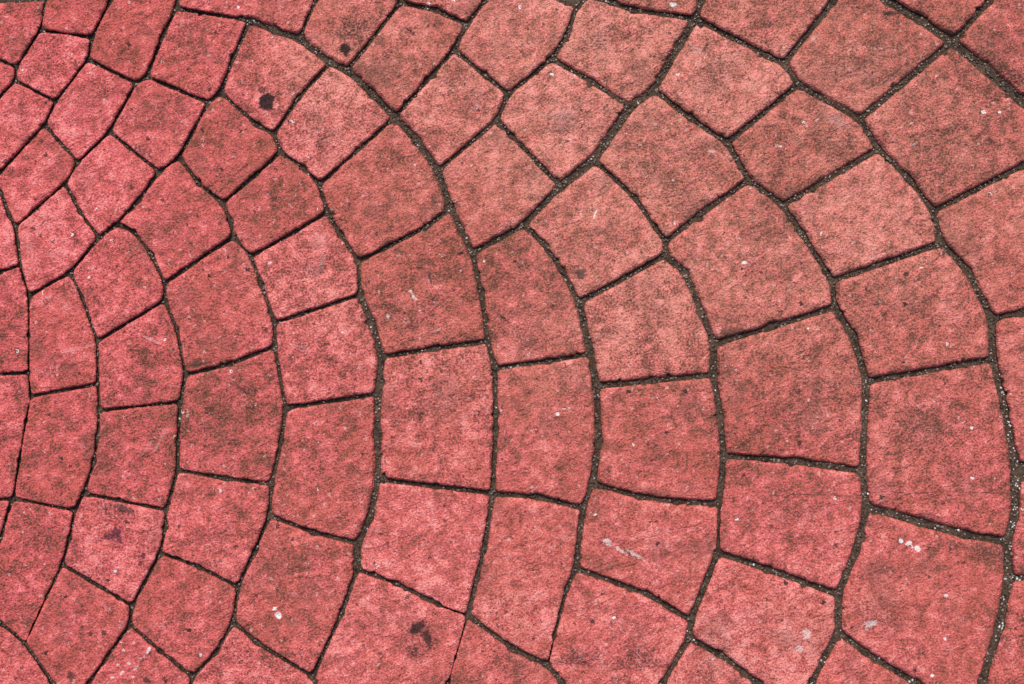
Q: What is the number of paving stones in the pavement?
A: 86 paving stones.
